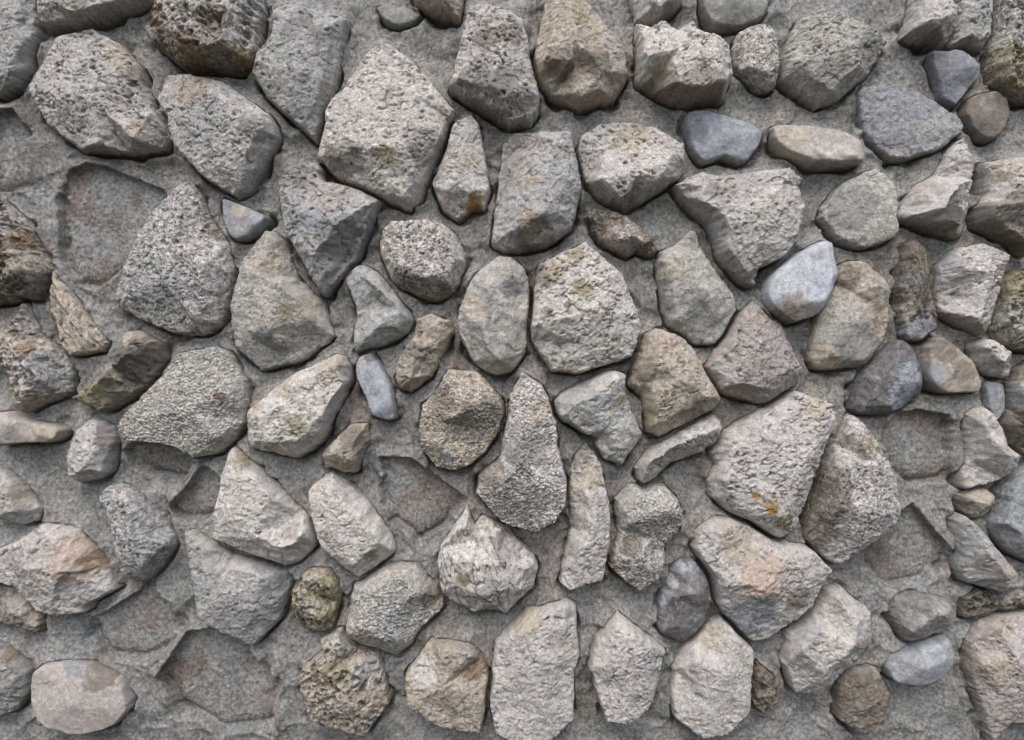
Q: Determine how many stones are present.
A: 102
